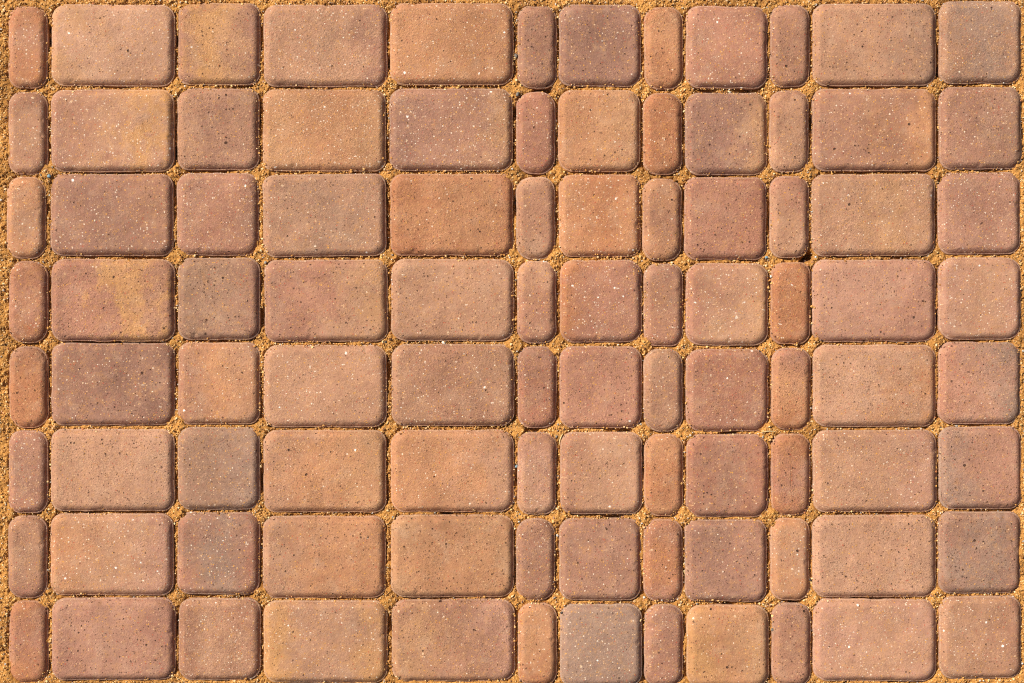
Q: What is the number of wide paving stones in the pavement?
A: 32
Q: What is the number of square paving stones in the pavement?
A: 32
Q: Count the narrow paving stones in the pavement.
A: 32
